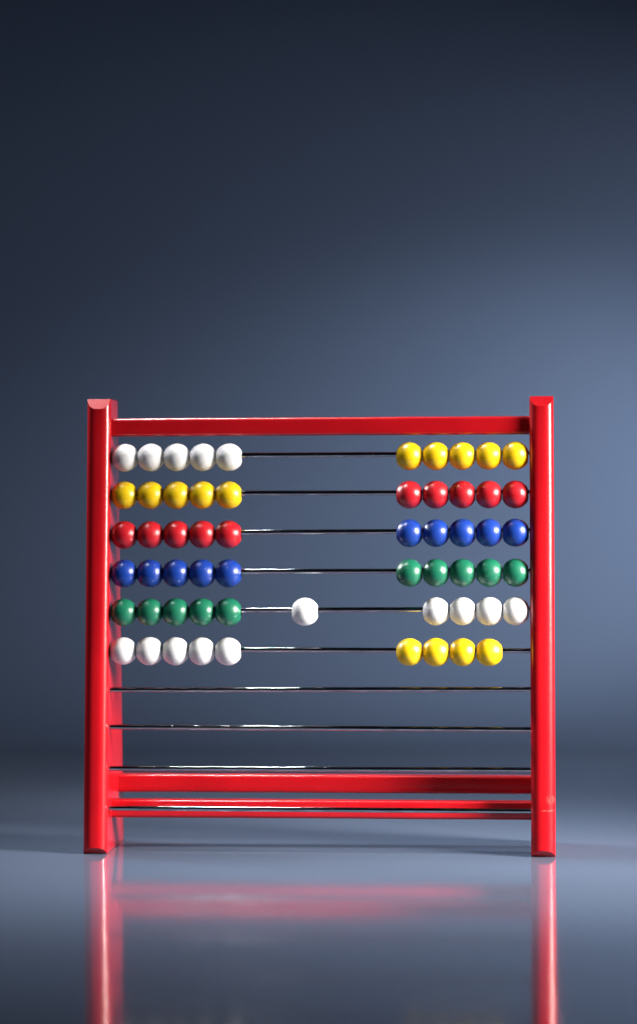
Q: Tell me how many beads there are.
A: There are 59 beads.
